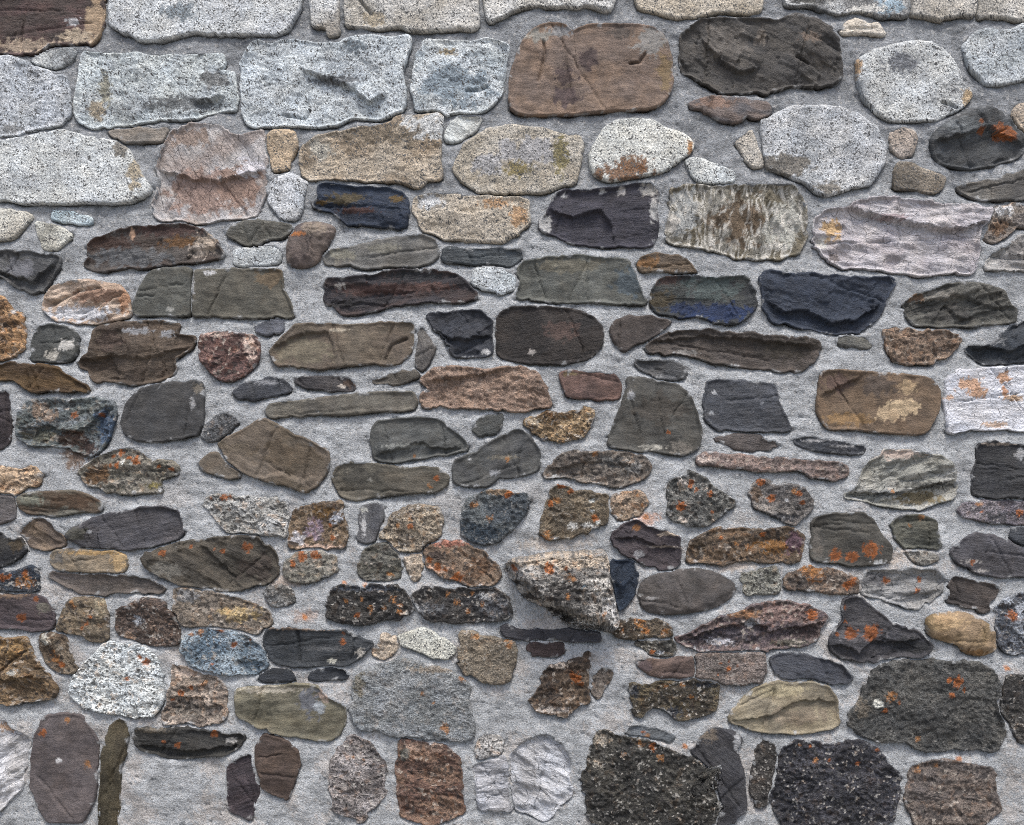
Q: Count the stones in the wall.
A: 200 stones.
